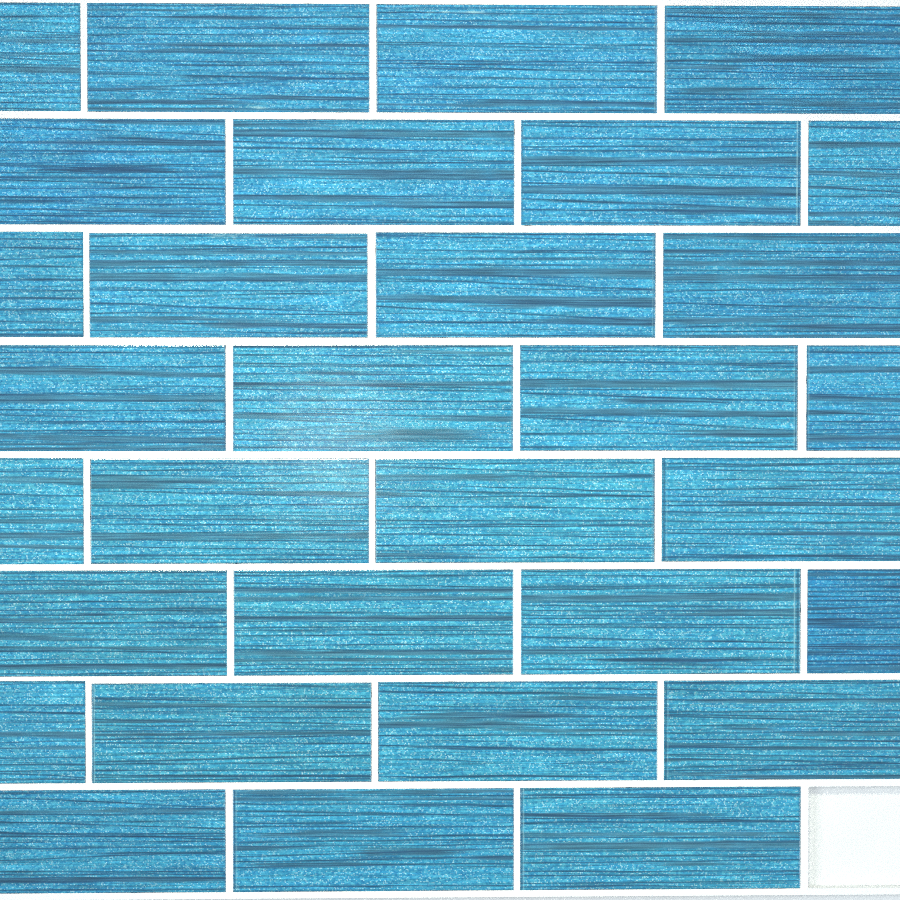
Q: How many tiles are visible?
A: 31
